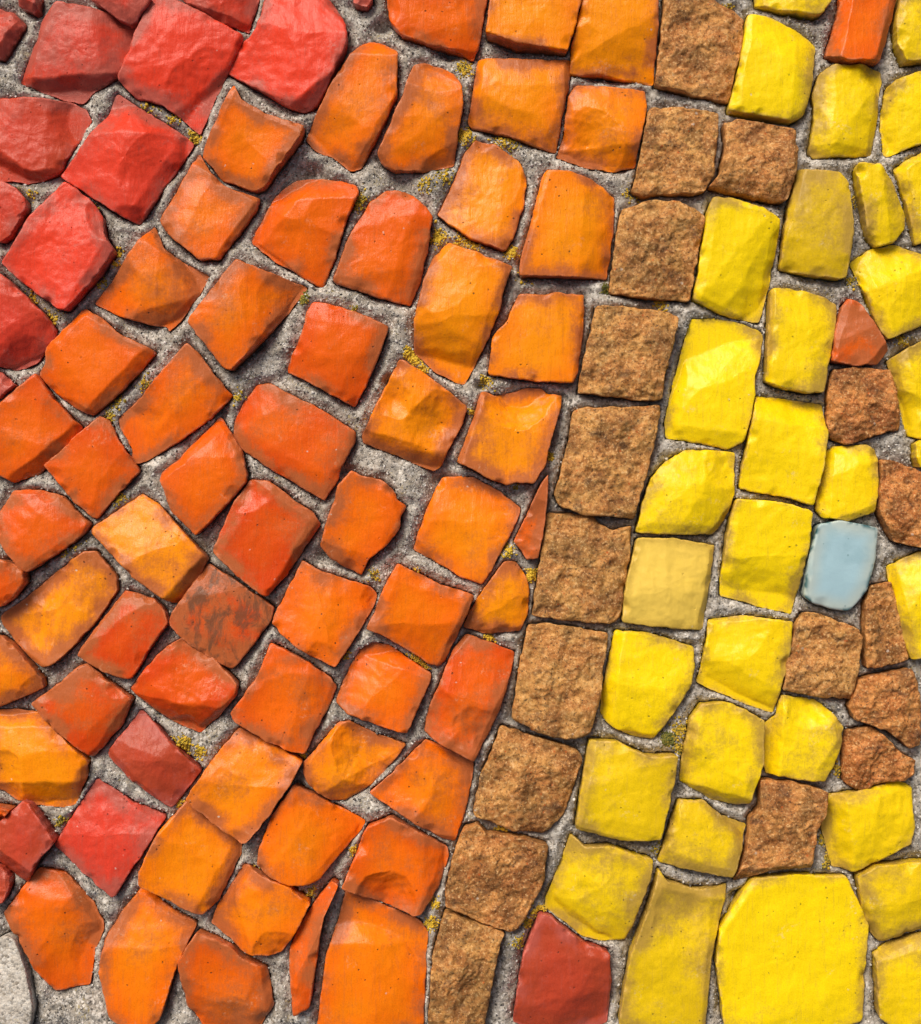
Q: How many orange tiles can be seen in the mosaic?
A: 61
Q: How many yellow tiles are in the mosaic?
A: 32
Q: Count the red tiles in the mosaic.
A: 19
